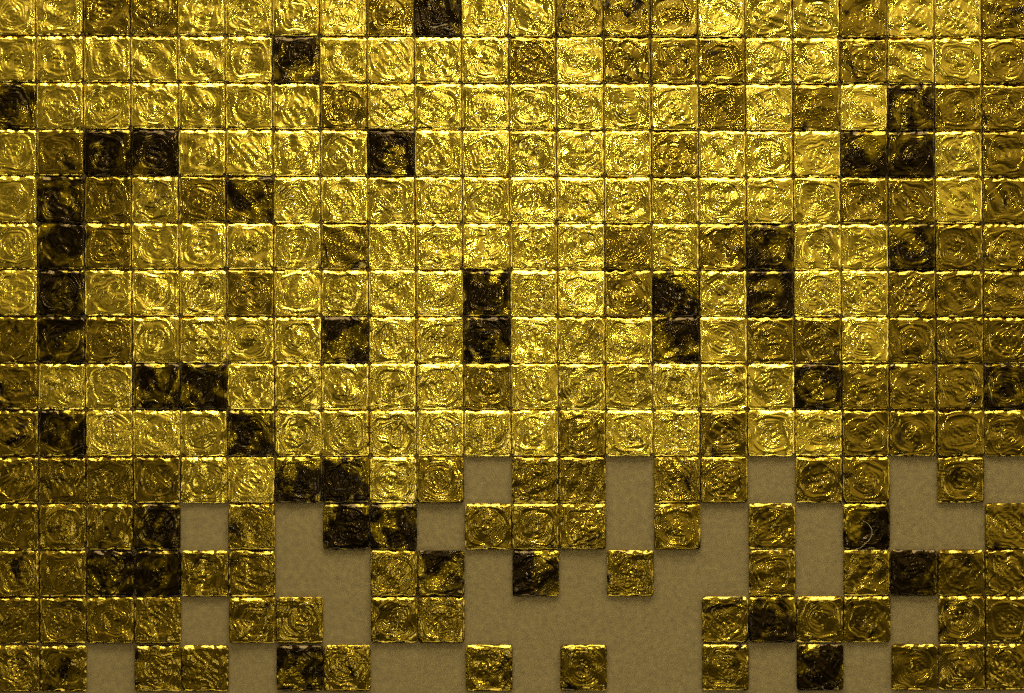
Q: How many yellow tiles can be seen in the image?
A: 138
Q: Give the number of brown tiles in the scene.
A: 113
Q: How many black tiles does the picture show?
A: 42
